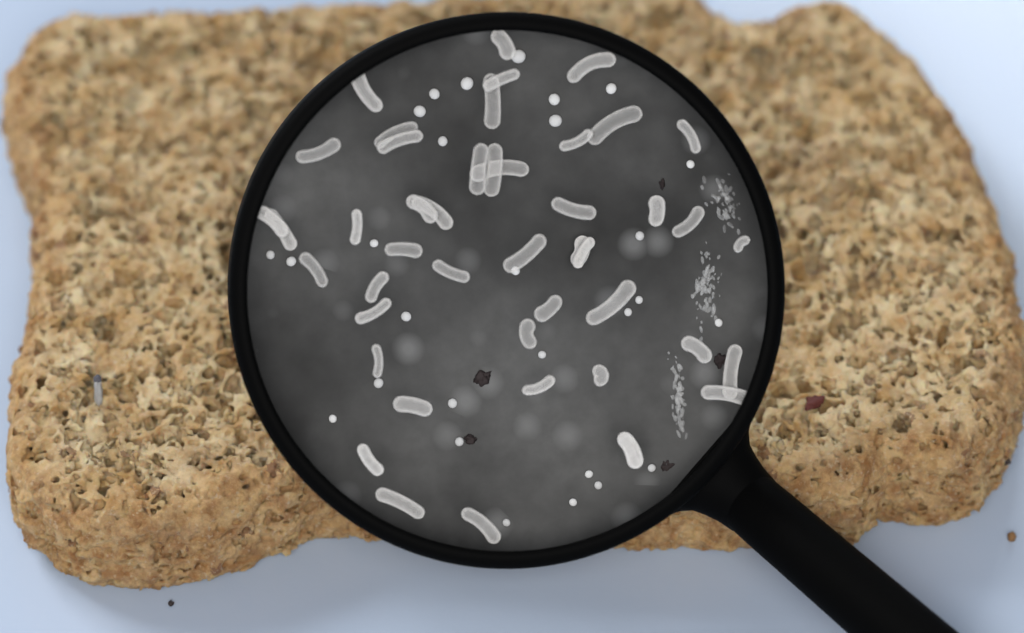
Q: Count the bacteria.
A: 46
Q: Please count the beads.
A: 28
